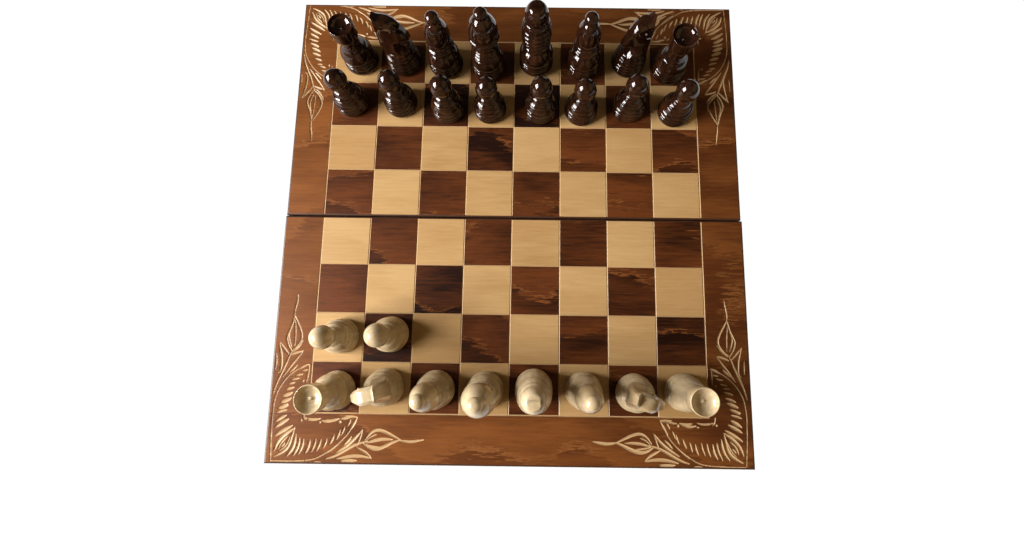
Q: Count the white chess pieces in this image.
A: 10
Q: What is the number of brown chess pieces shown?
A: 16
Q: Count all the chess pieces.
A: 26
